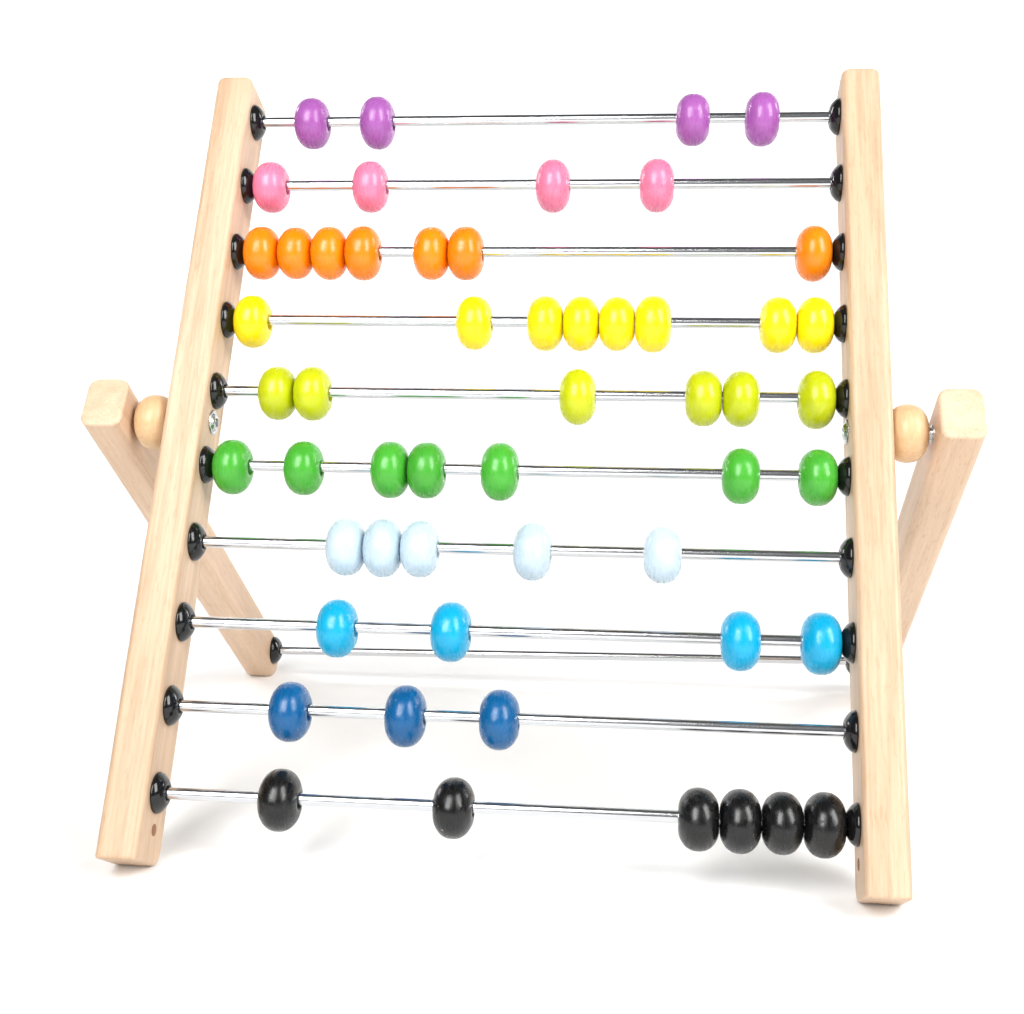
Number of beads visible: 54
